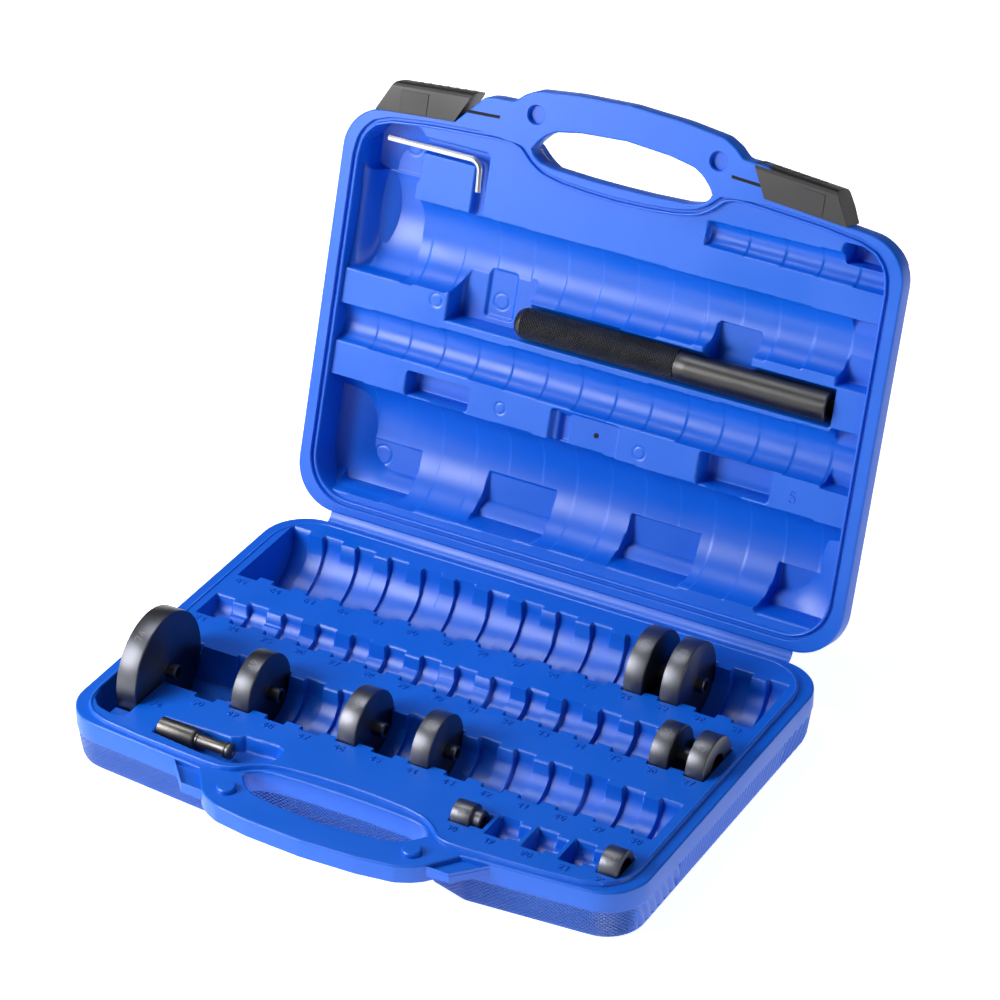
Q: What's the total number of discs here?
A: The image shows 10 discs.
